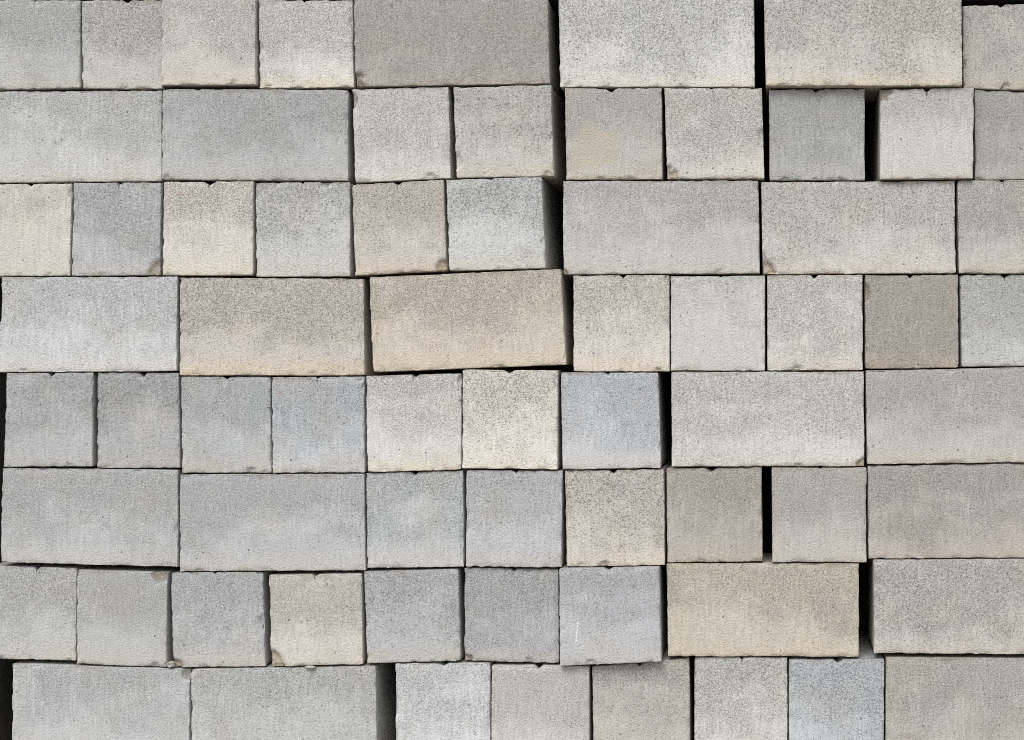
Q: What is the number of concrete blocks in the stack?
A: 68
